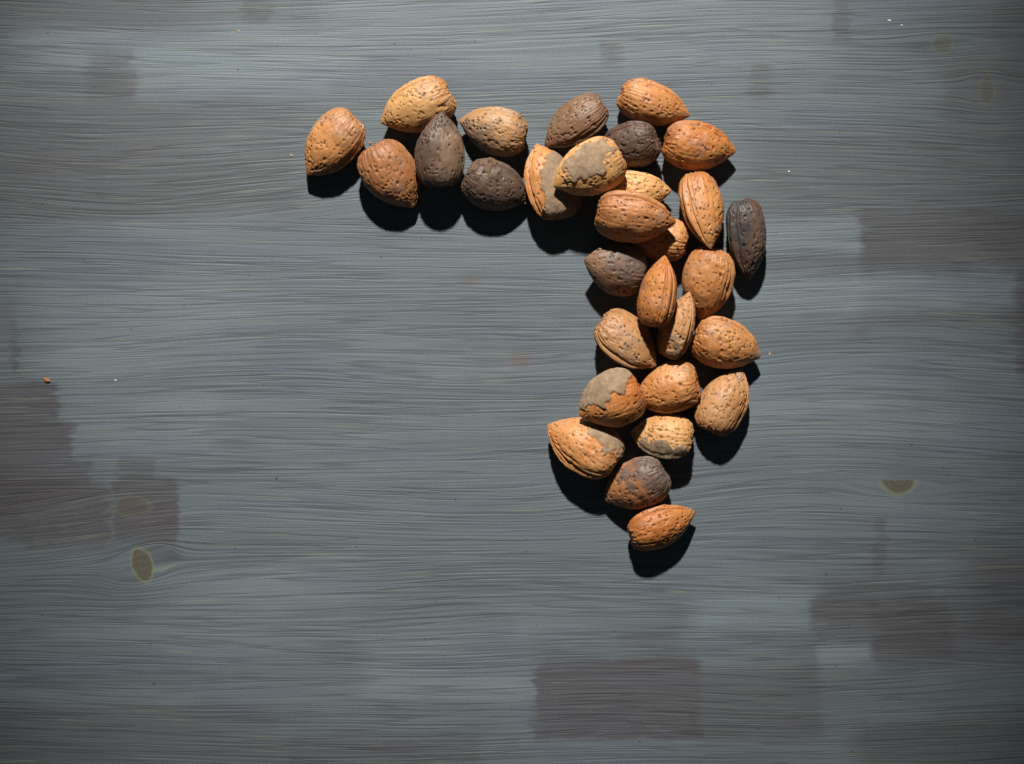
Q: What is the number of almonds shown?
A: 30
